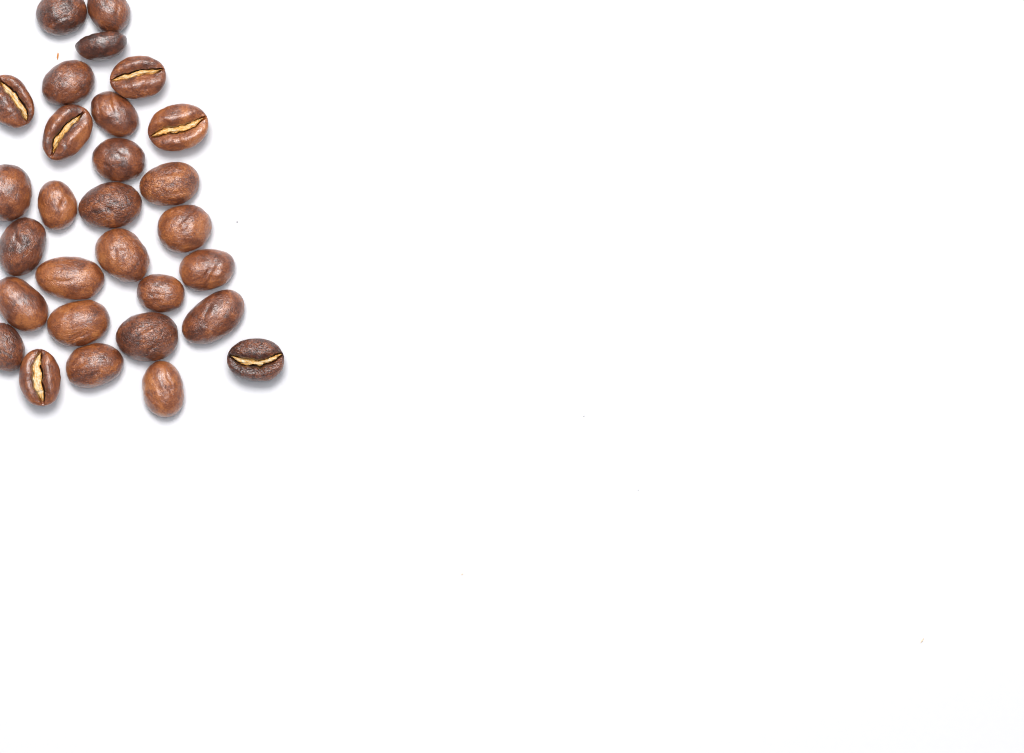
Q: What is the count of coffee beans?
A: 29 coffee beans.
